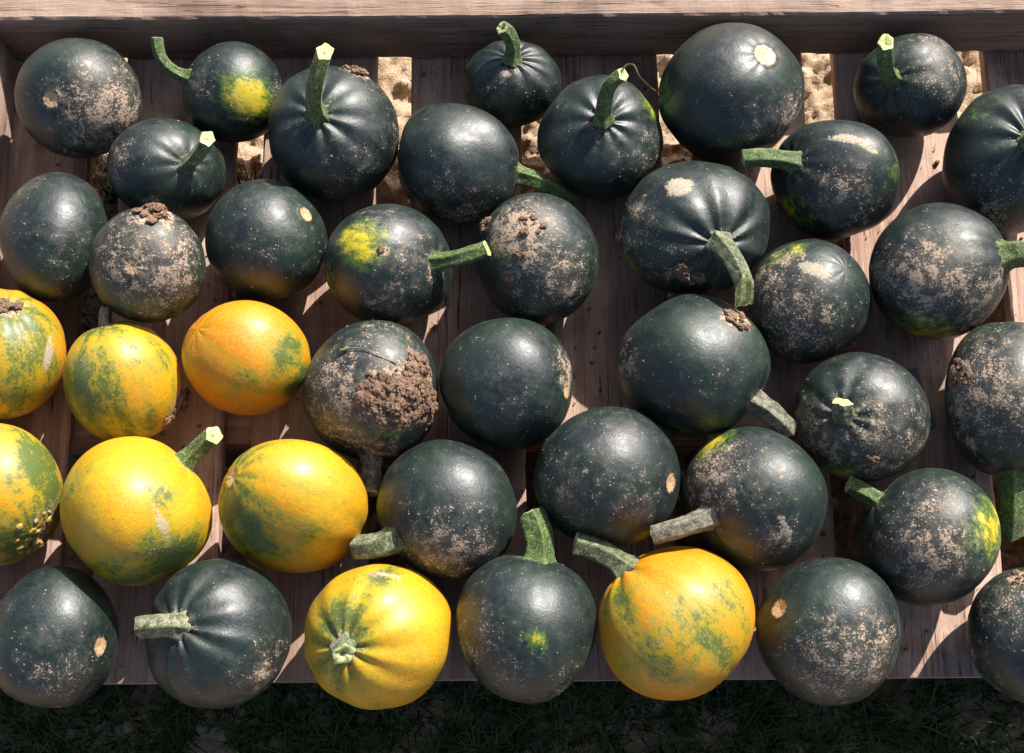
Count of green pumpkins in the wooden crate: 33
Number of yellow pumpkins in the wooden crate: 8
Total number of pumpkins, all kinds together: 41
